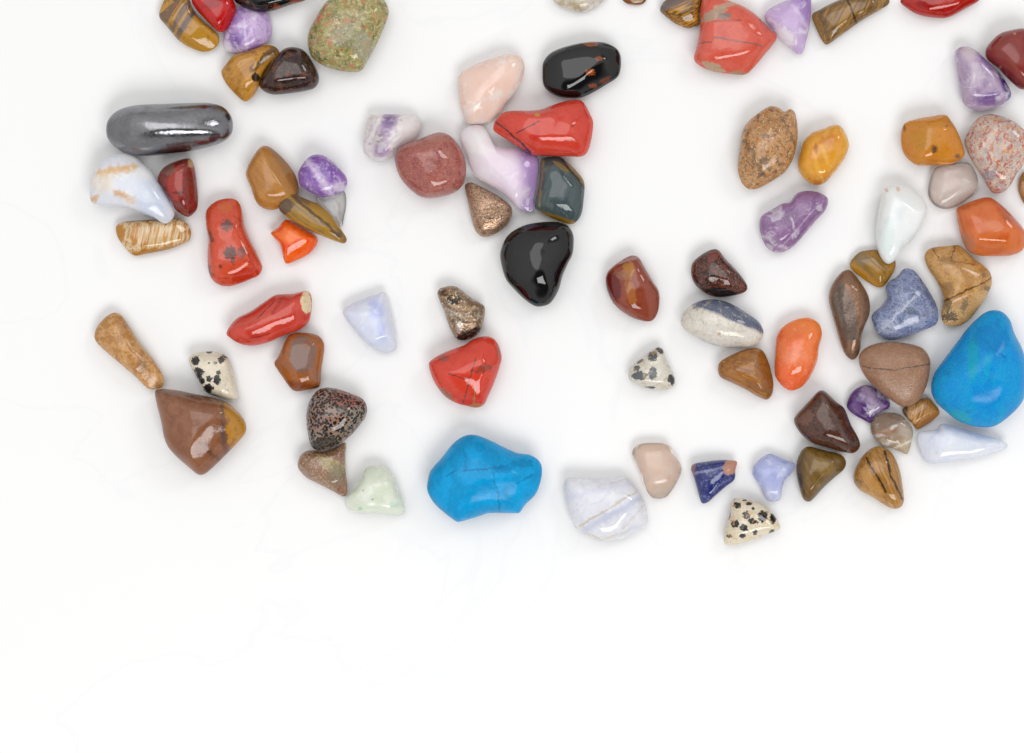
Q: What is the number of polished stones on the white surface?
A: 80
